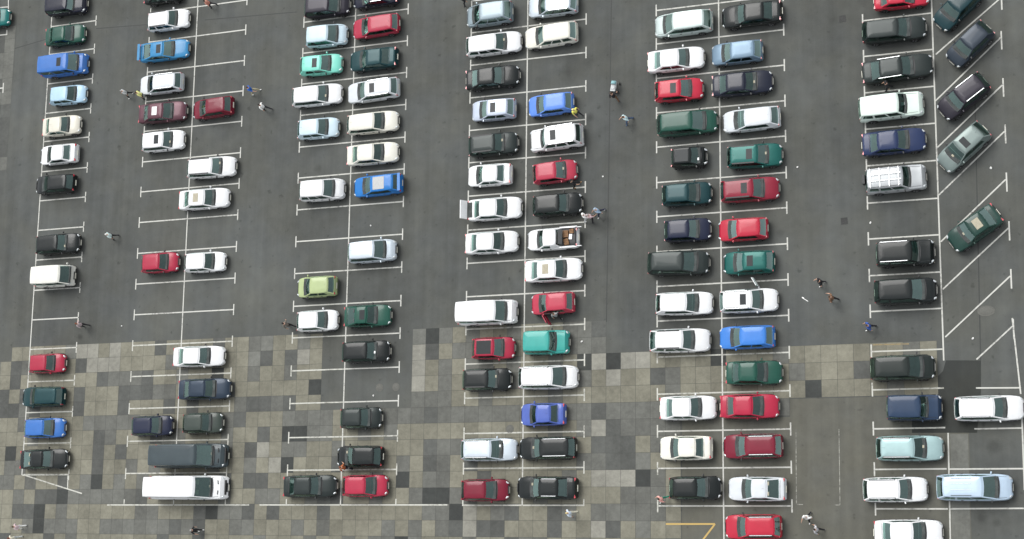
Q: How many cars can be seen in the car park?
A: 123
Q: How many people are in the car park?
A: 29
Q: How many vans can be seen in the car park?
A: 5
